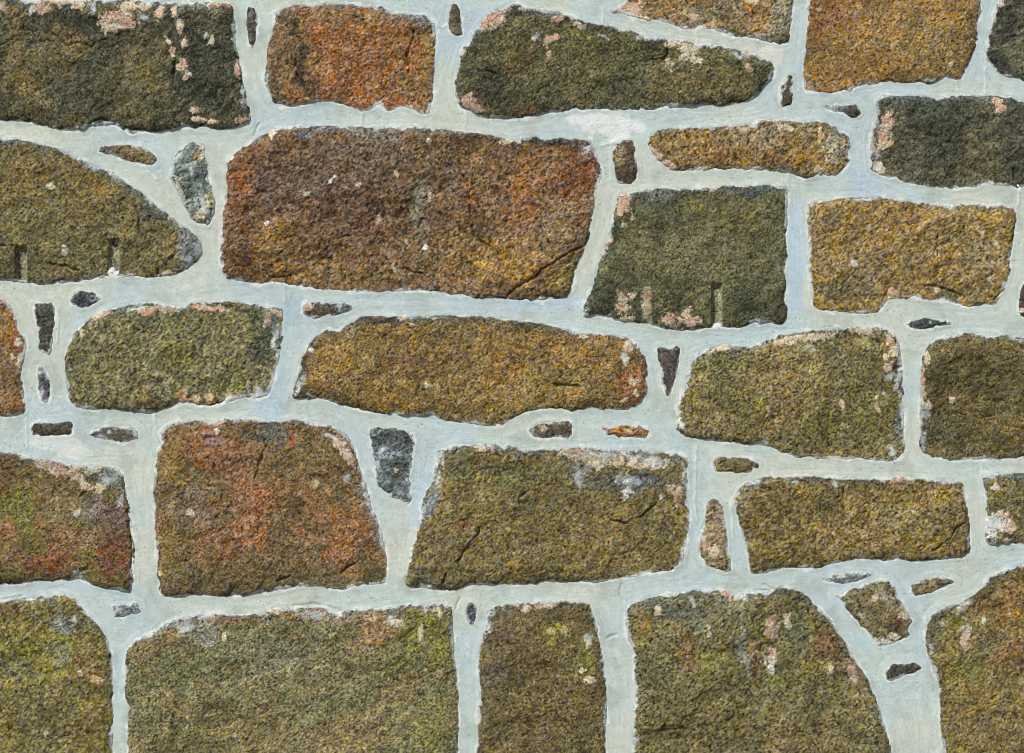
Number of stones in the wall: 54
